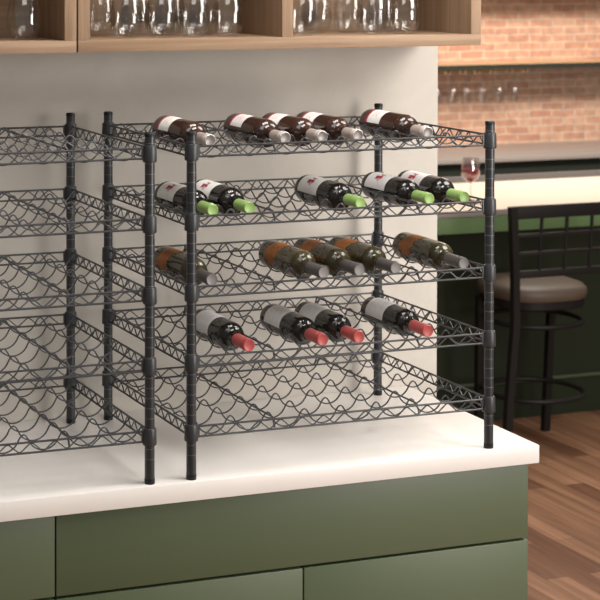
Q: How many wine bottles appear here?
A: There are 19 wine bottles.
